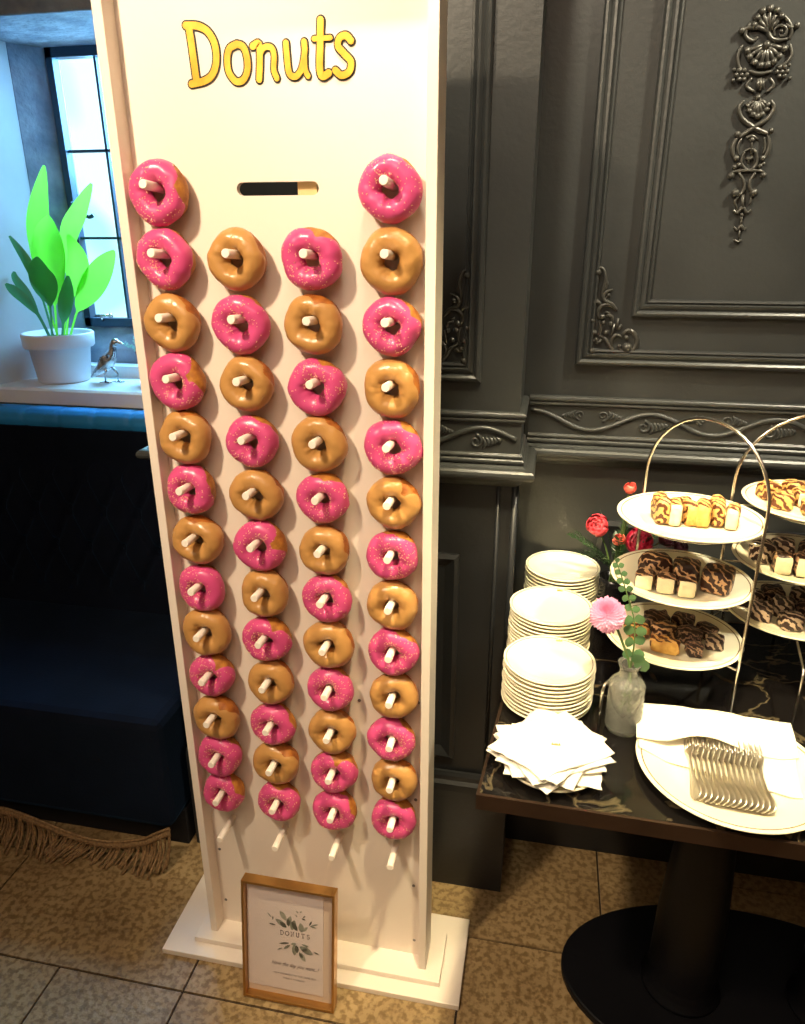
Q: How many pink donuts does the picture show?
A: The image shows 28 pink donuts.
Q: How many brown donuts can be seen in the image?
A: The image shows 22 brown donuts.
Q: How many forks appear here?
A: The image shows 14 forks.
